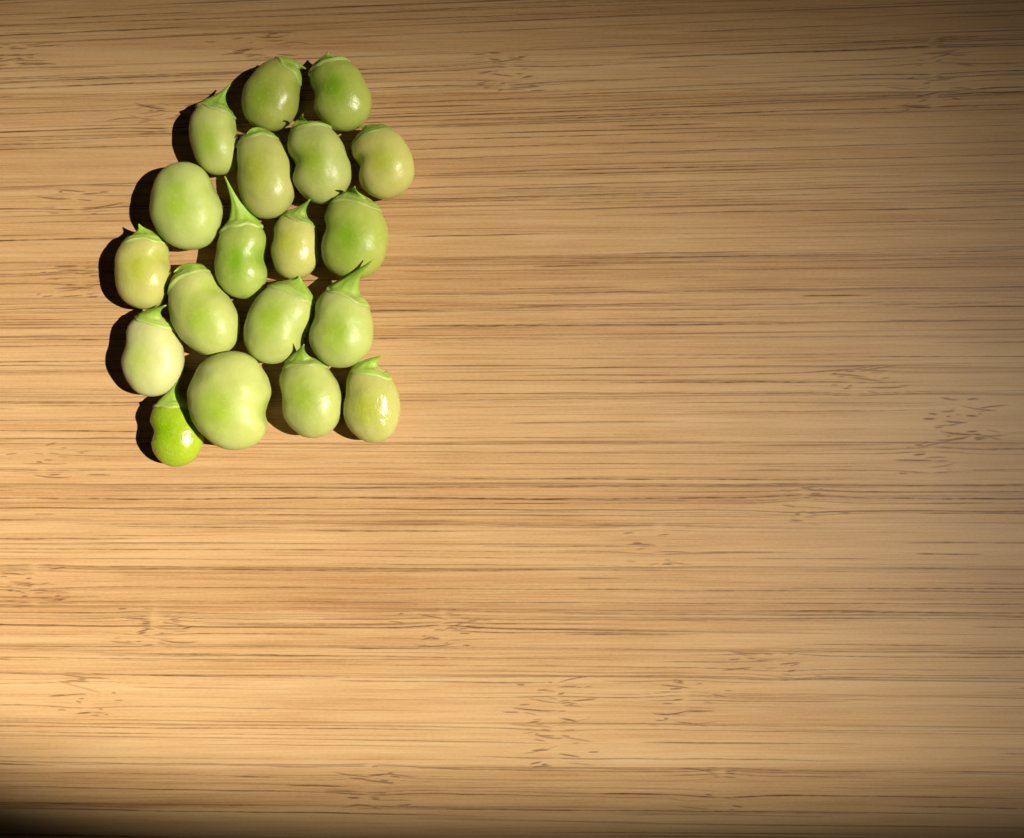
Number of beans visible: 19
